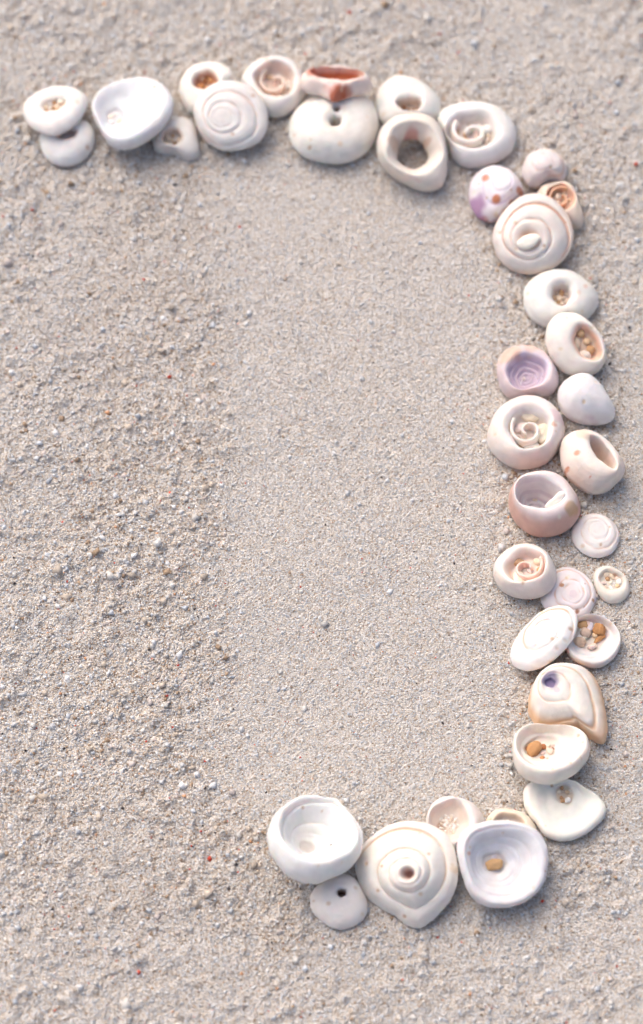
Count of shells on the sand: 38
